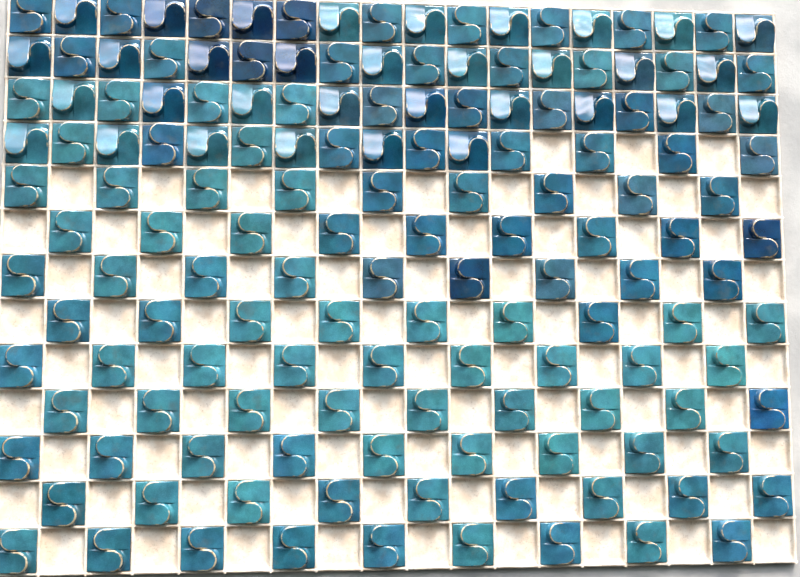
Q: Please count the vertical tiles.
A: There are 33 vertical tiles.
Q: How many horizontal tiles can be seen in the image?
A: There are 117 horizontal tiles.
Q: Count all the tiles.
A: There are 150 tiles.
